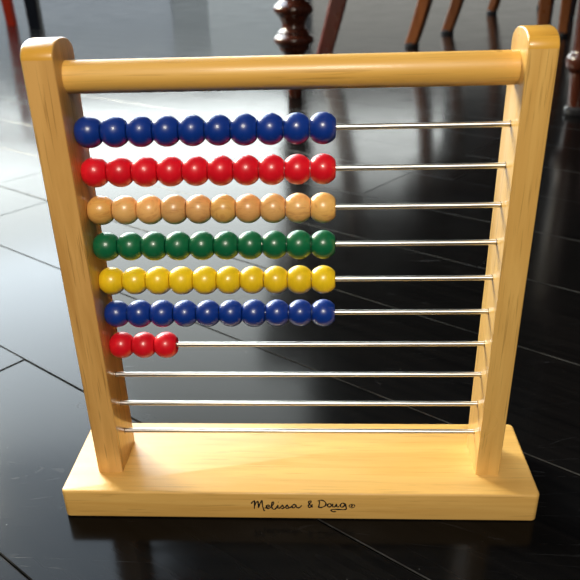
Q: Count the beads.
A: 63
